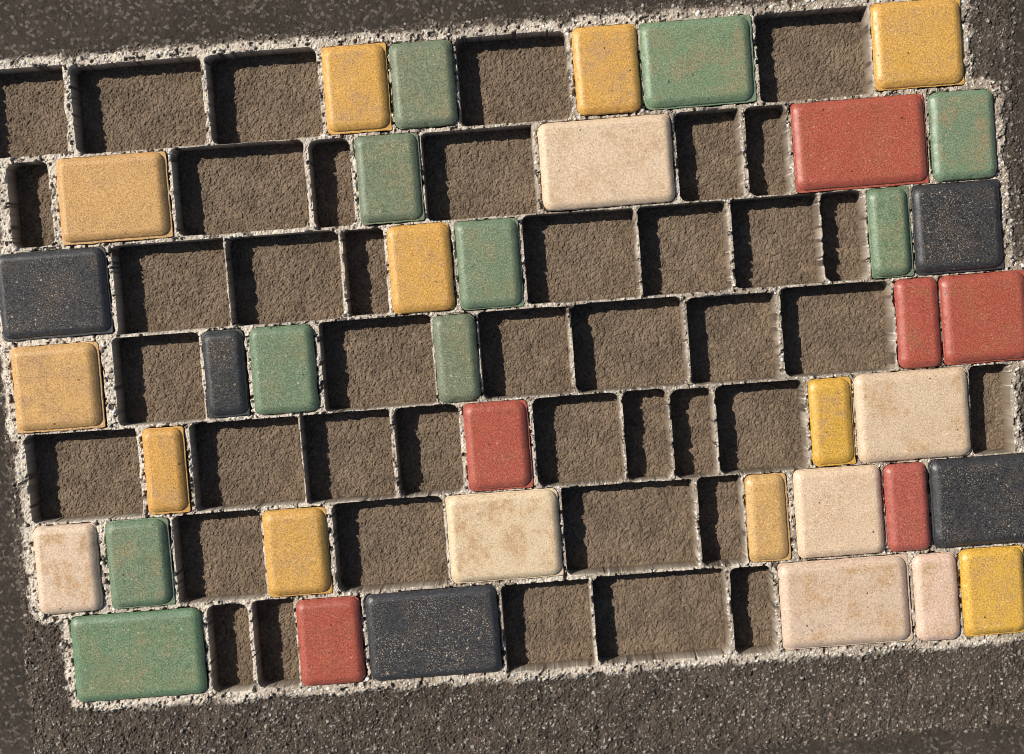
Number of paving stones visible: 39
